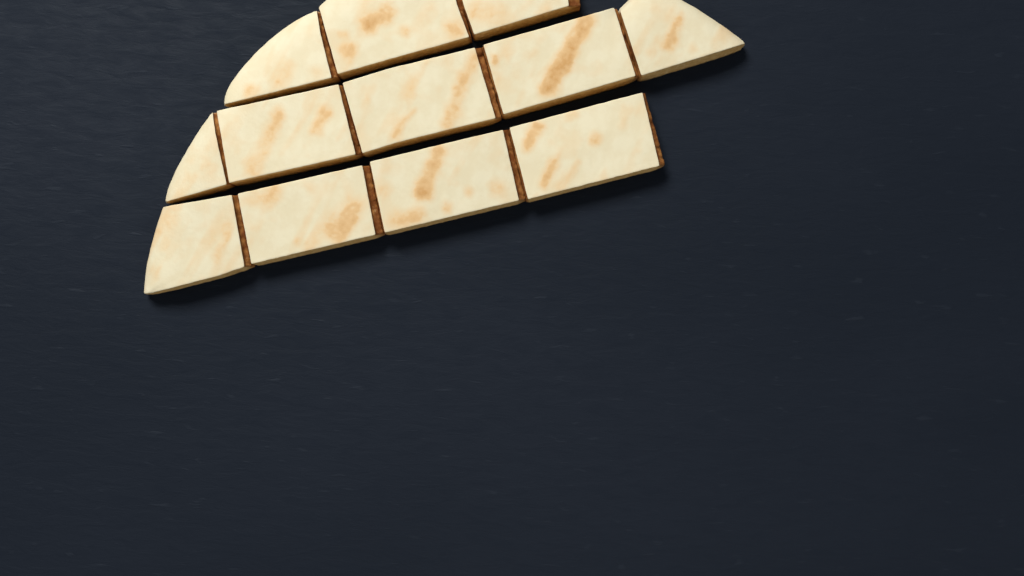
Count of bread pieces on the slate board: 12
